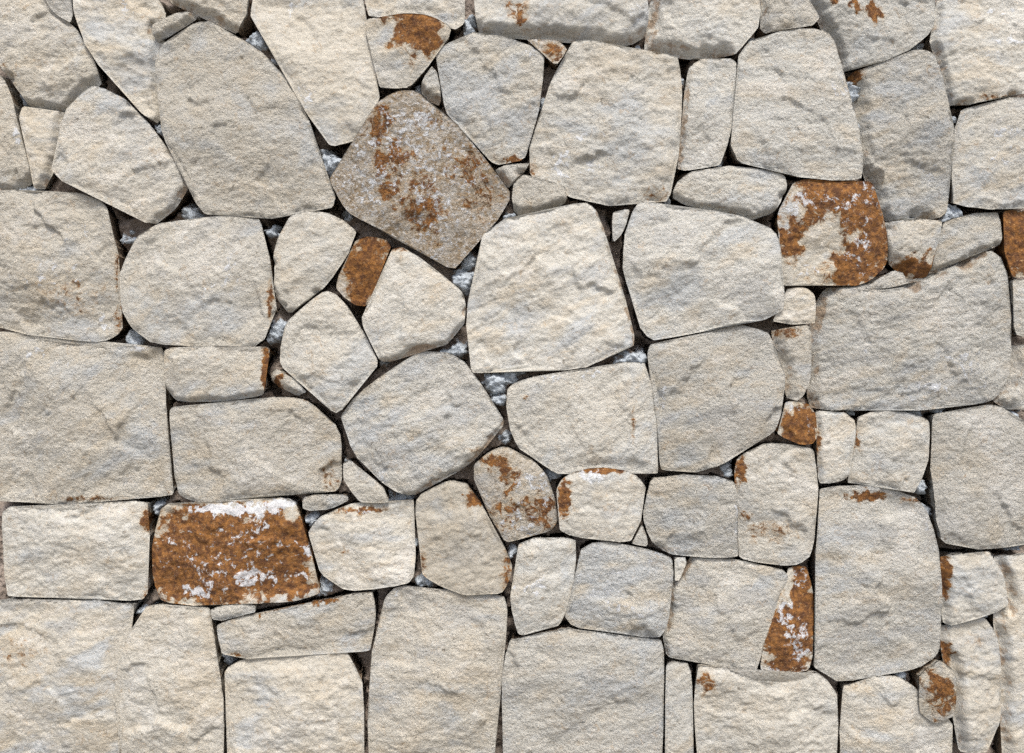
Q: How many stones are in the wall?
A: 90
